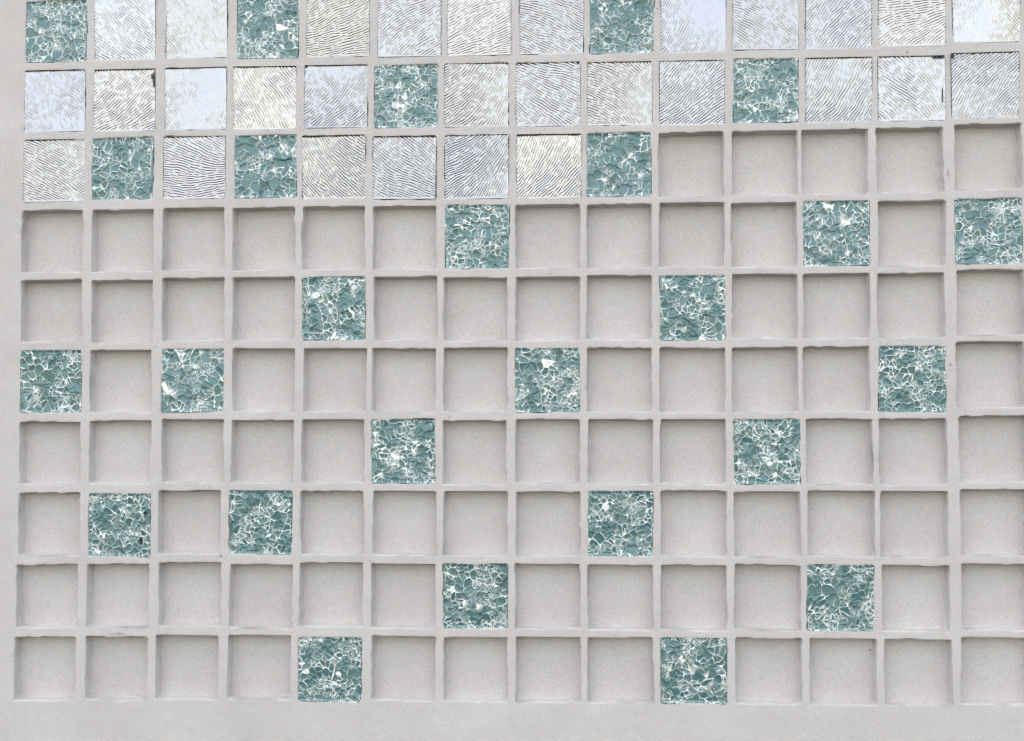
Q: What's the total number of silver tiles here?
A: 29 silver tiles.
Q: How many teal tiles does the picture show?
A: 26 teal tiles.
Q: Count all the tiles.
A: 55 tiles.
